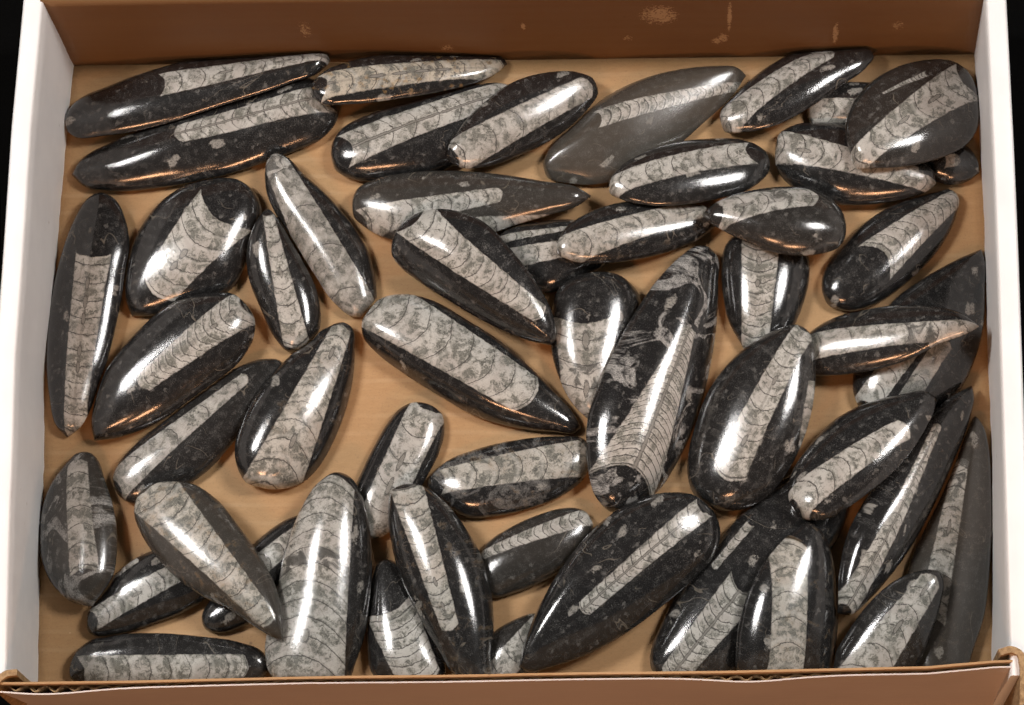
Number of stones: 51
